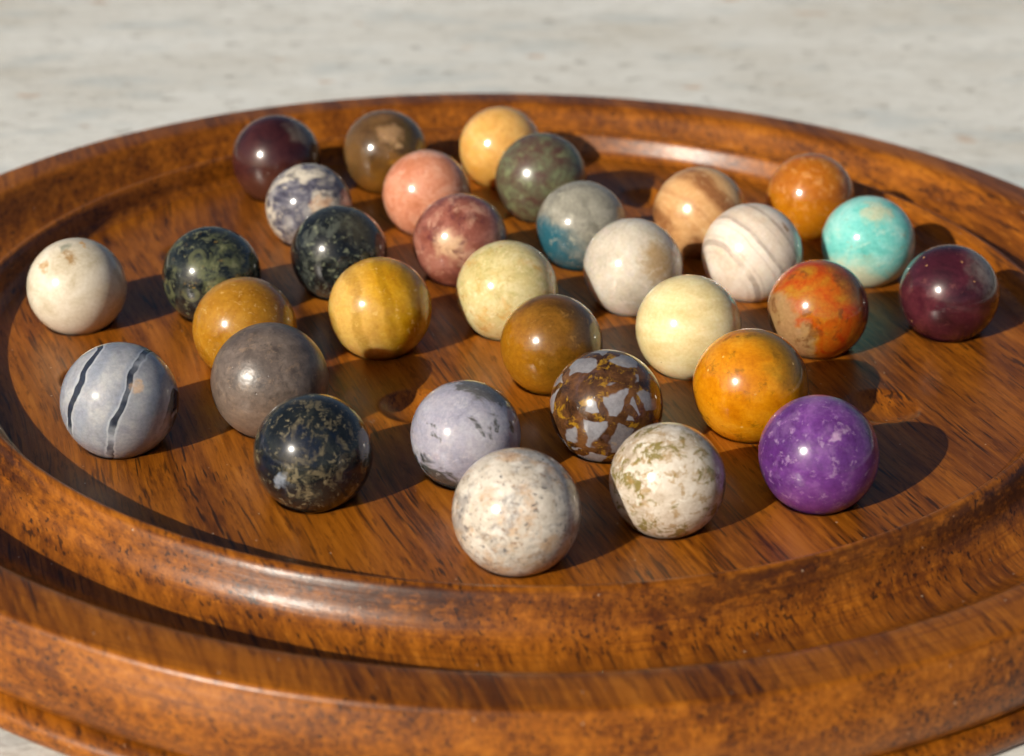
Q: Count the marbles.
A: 32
